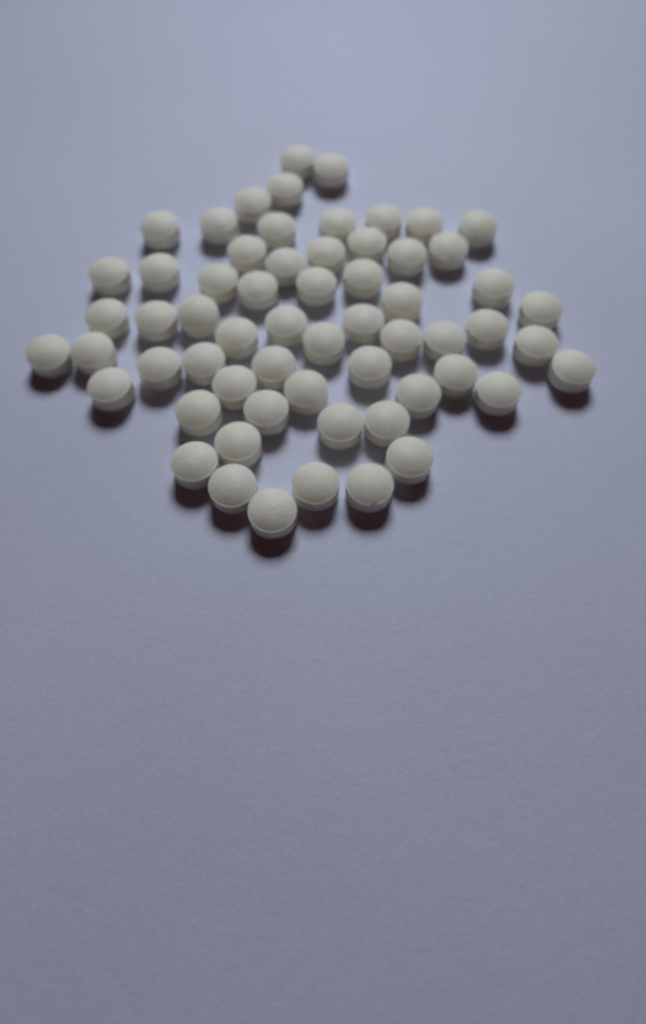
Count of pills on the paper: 61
